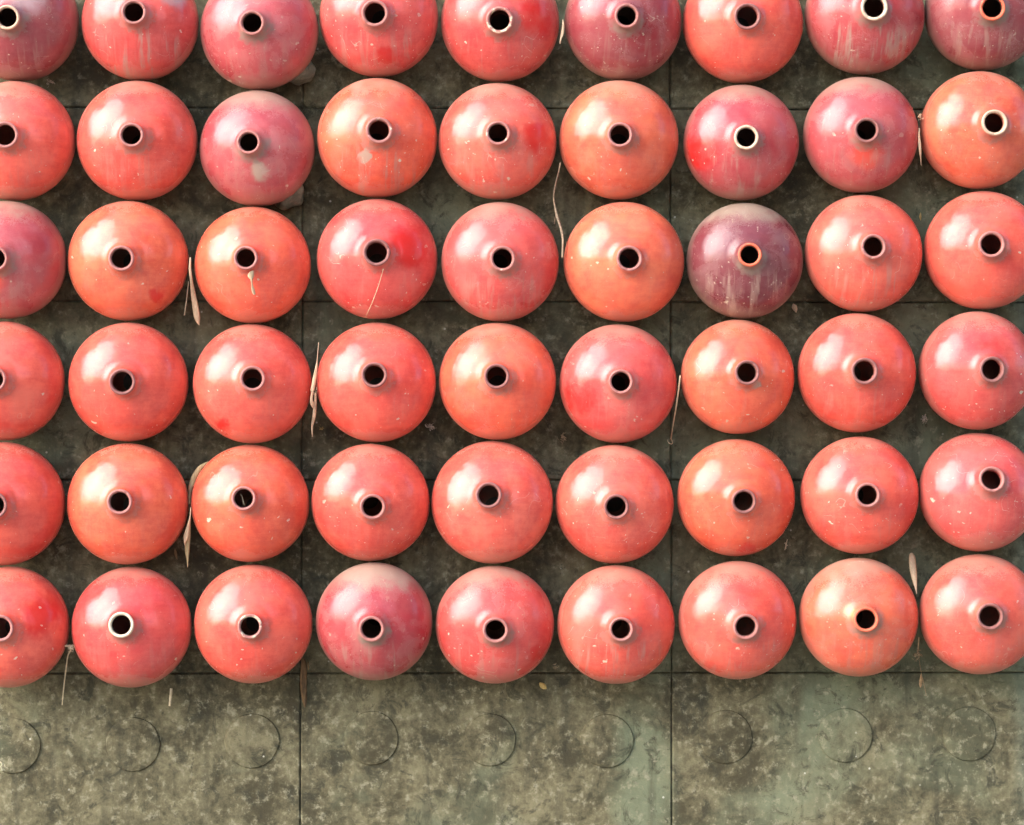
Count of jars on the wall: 54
